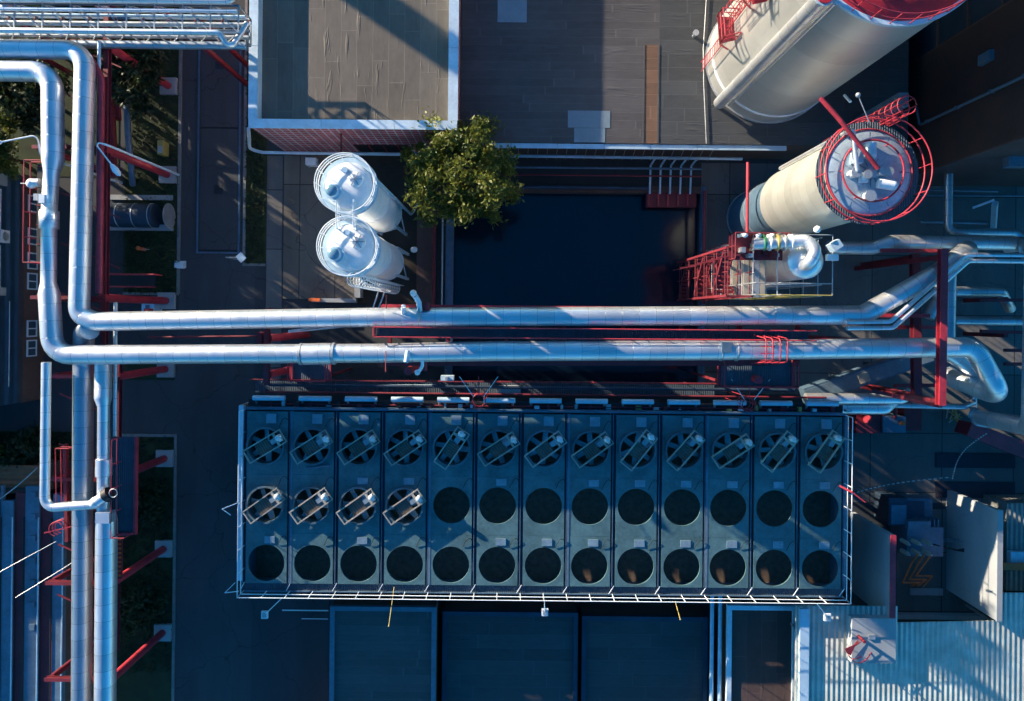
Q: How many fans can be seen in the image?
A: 17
